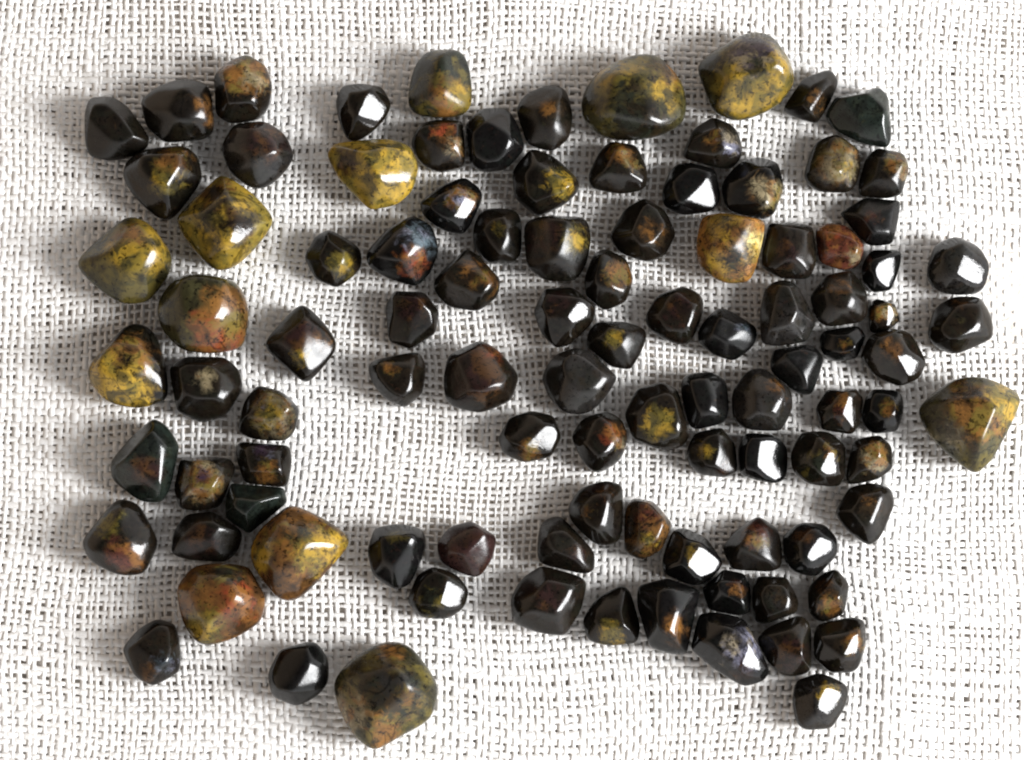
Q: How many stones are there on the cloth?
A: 101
